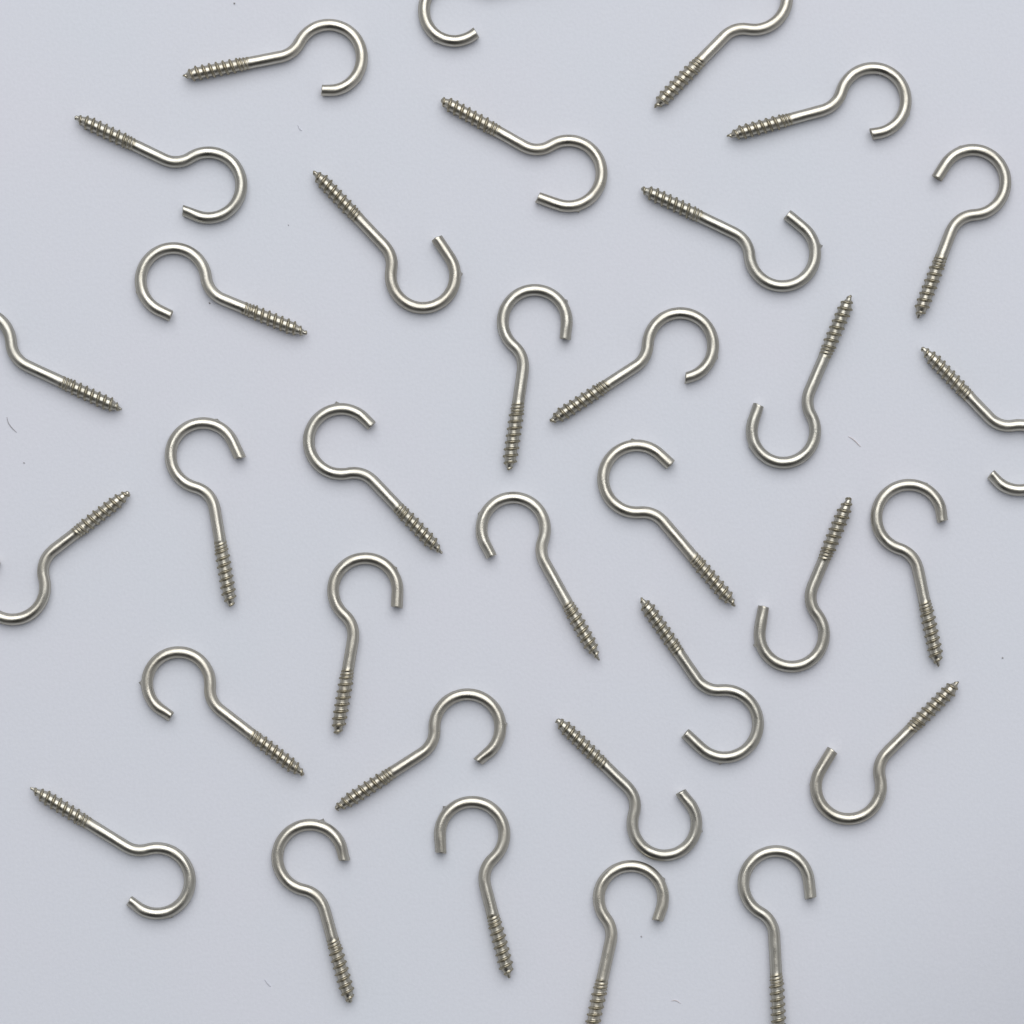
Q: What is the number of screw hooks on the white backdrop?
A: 33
